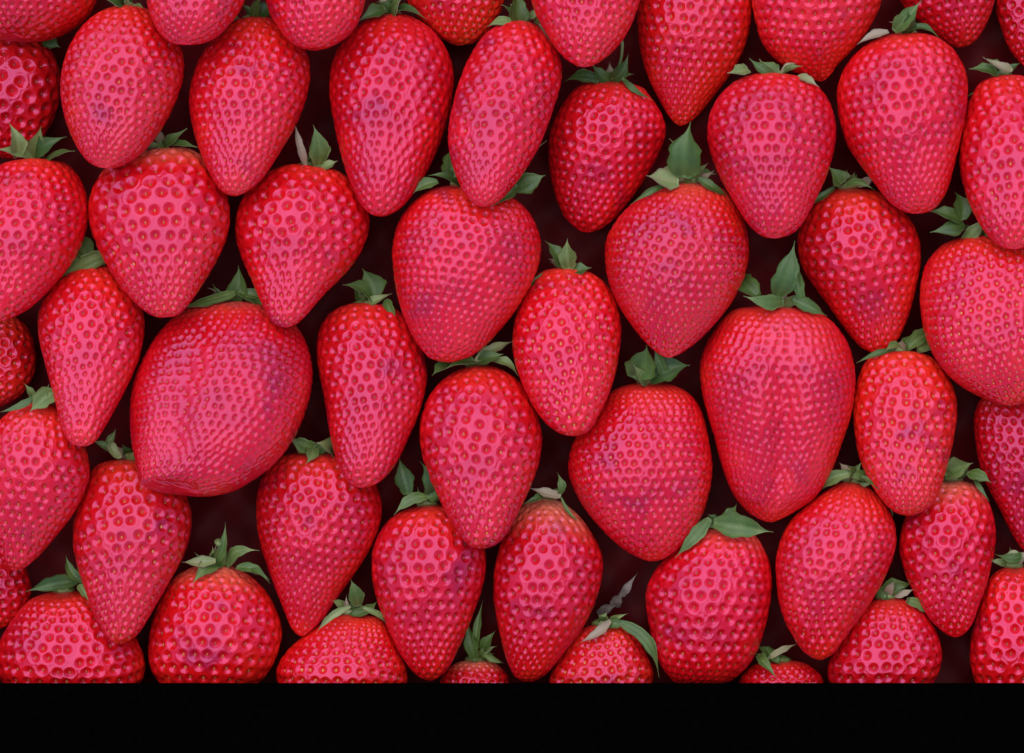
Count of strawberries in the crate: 52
